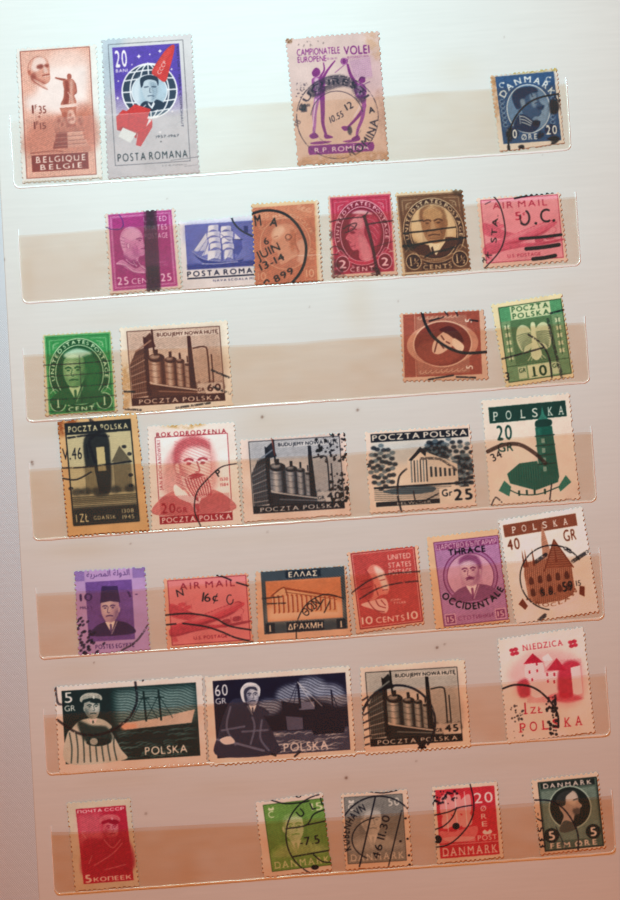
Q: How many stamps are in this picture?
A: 34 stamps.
